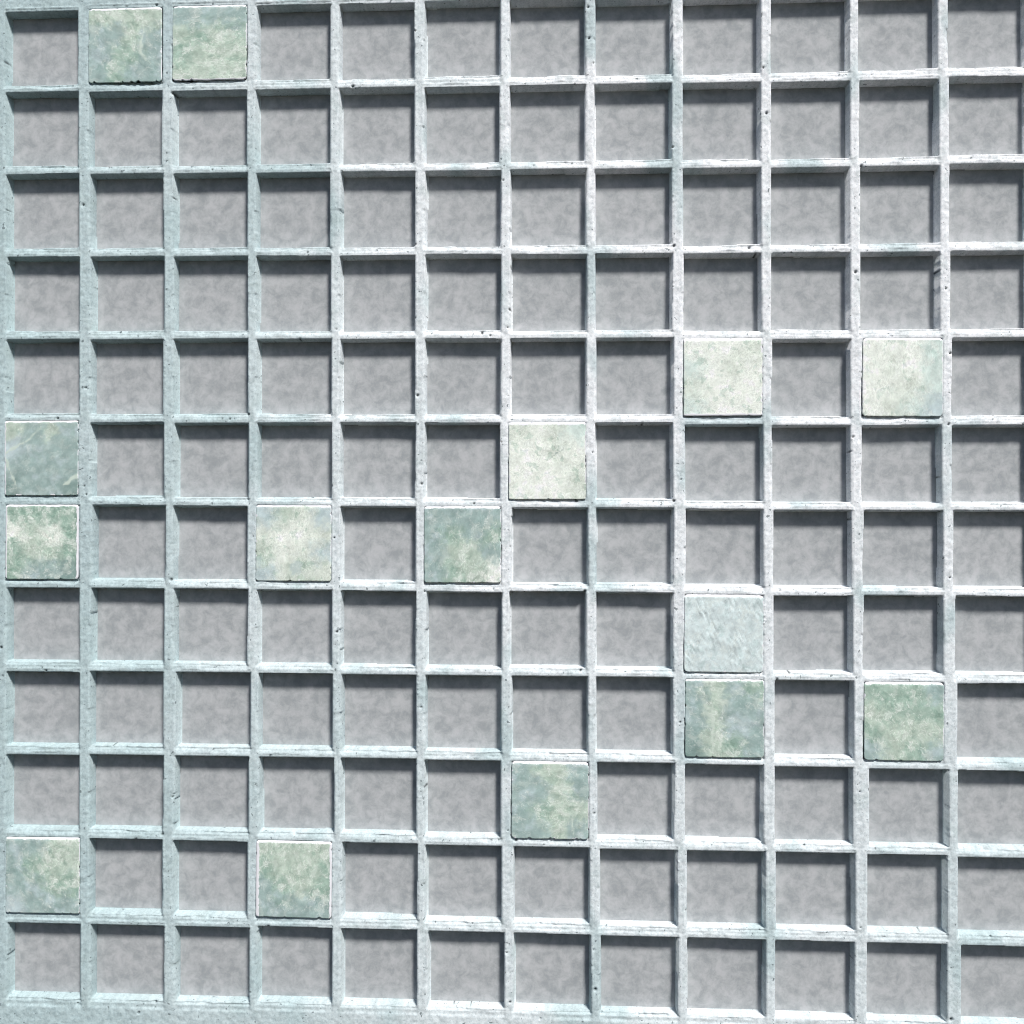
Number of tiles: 15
